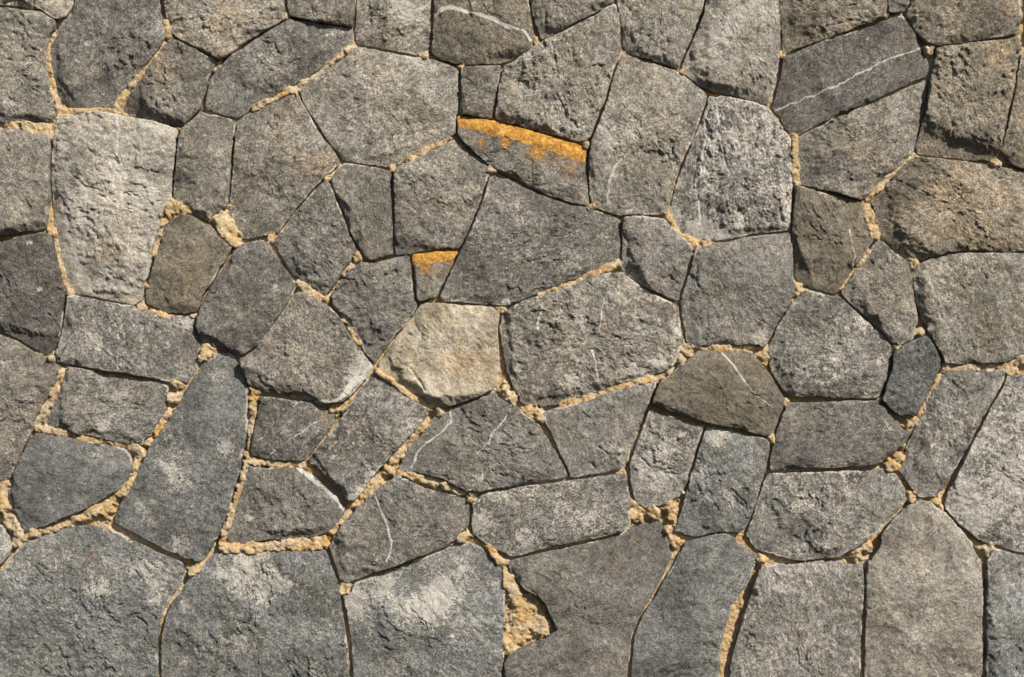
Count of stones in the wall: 77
